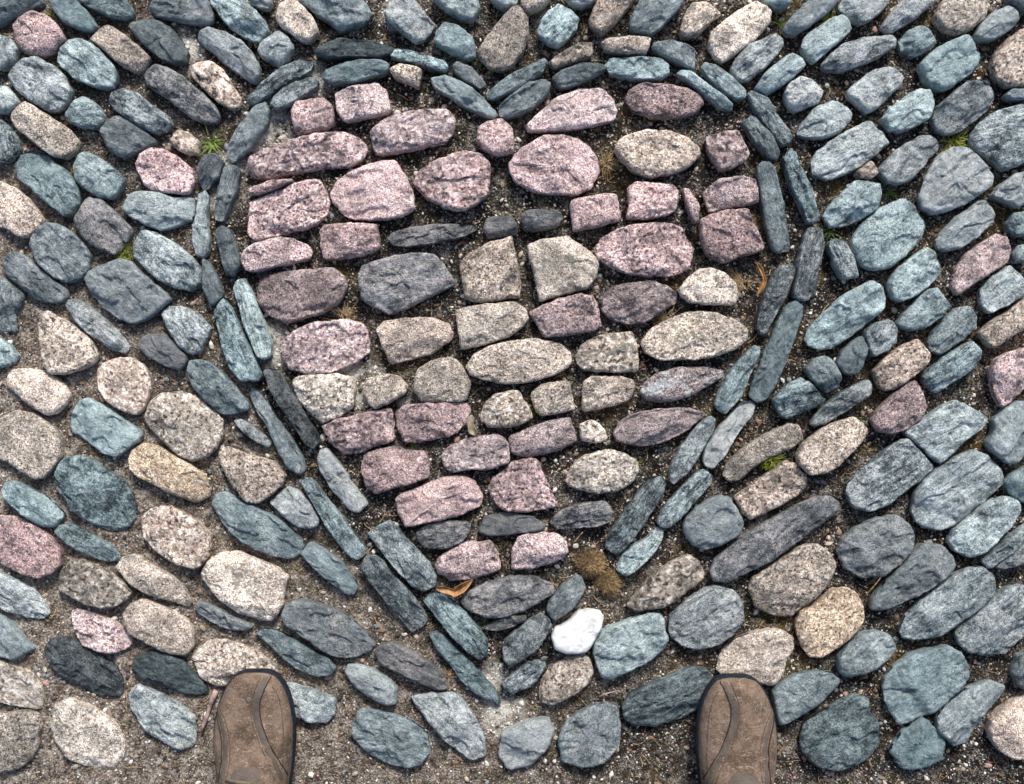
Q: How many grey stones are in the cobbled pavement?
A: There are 182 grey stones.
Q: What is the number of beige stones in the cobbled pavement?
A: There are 61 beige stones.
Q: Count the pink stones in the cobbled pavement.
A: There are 43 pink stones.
